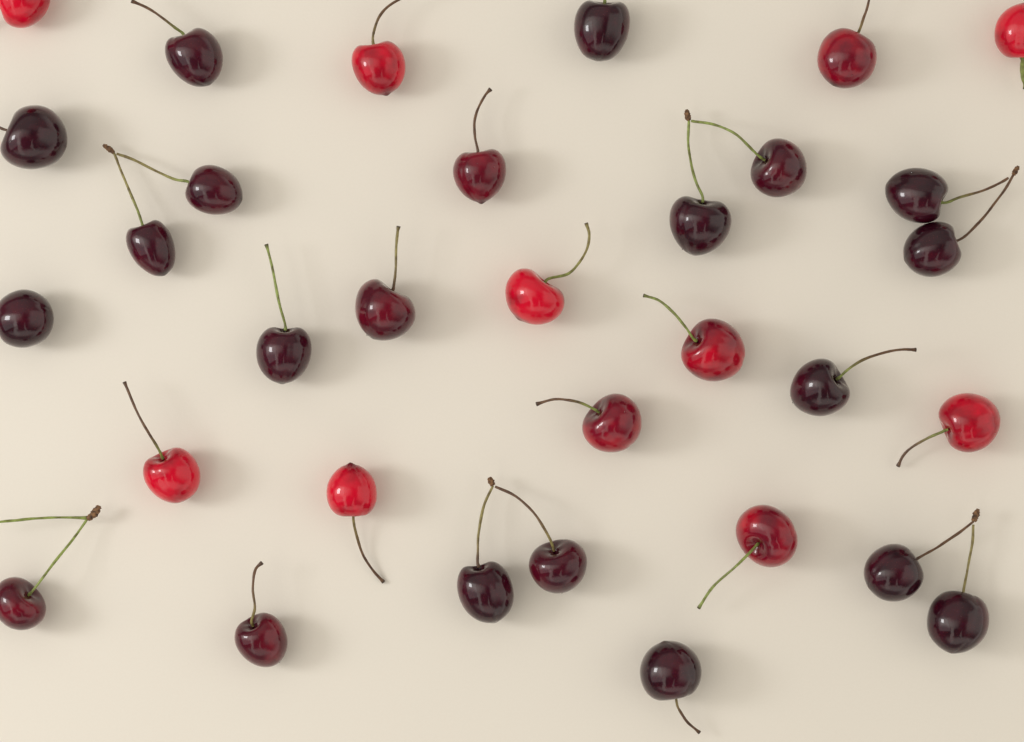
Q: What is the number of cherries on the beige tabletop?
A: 32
